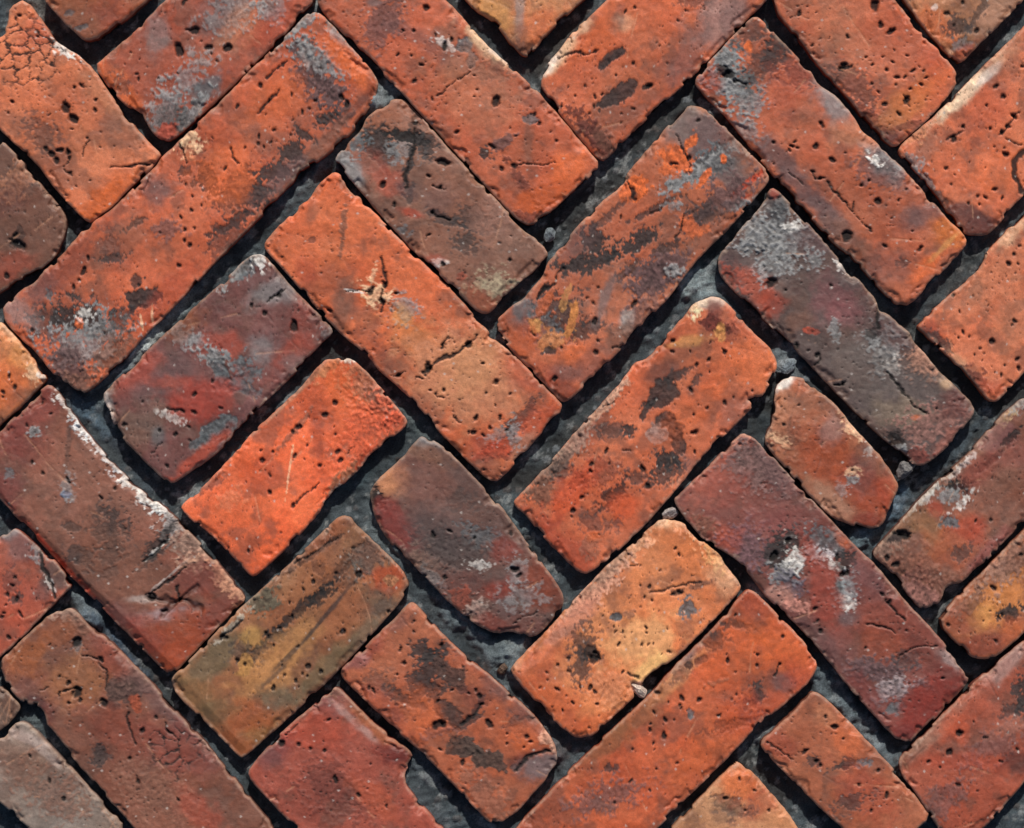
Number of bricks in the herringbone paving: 39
